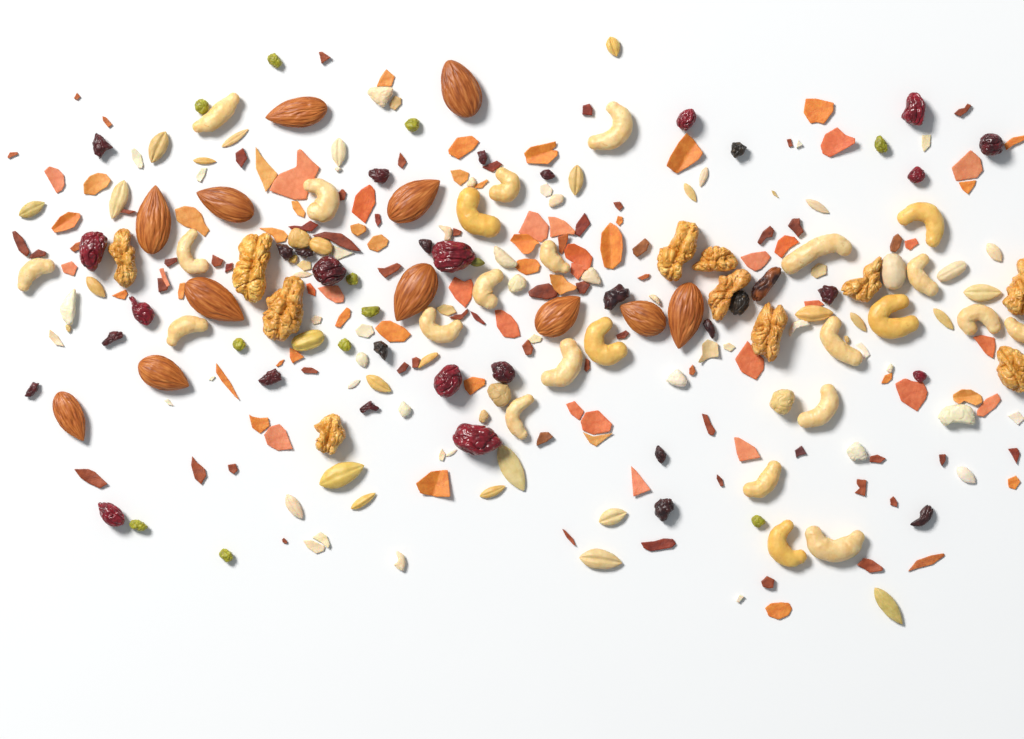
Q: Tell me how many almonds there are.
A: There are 12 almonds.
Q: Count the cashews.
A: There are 25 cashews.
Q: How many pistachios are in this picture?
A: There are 11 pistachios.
